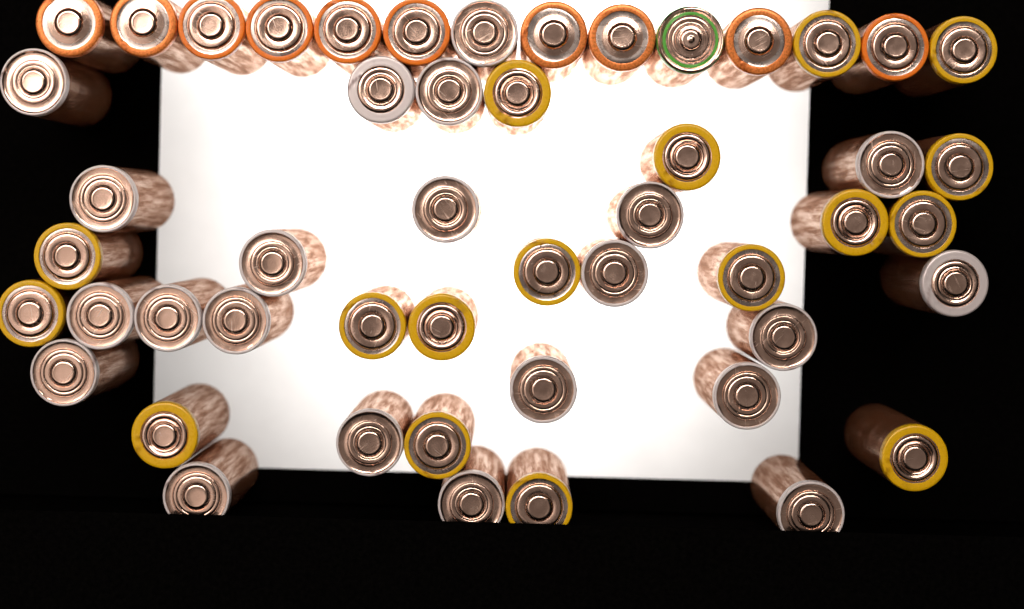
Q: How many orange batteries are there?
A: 10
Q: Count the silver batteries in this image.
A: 22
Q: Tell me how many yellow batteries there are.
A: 17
